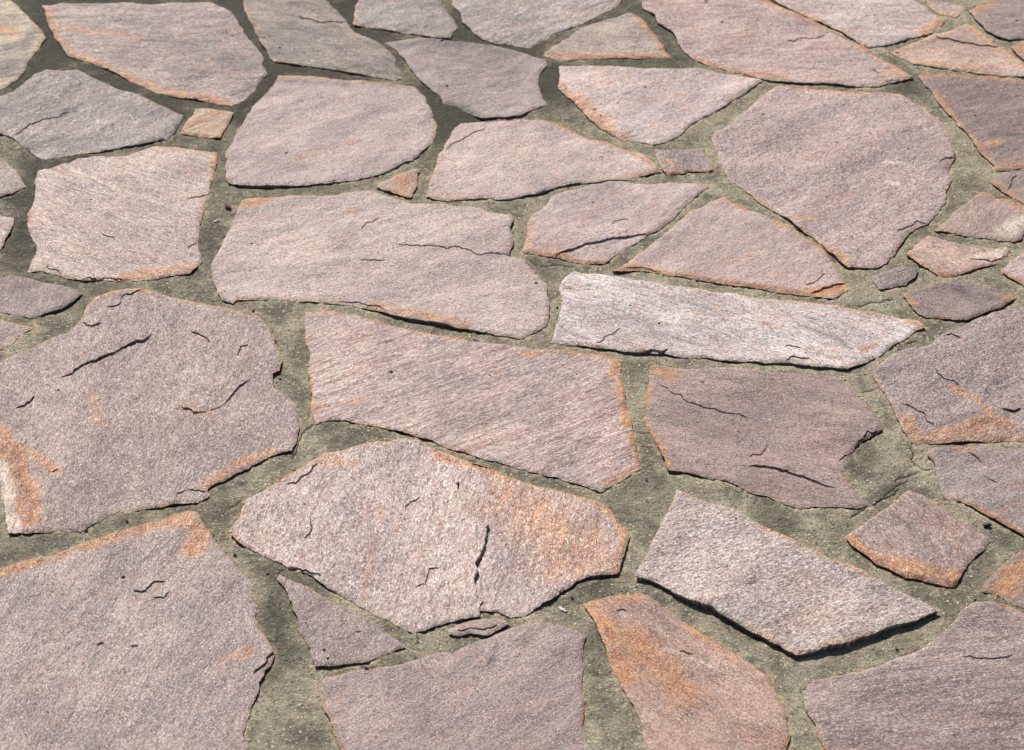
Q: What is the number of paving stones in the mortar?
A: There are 52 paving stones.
